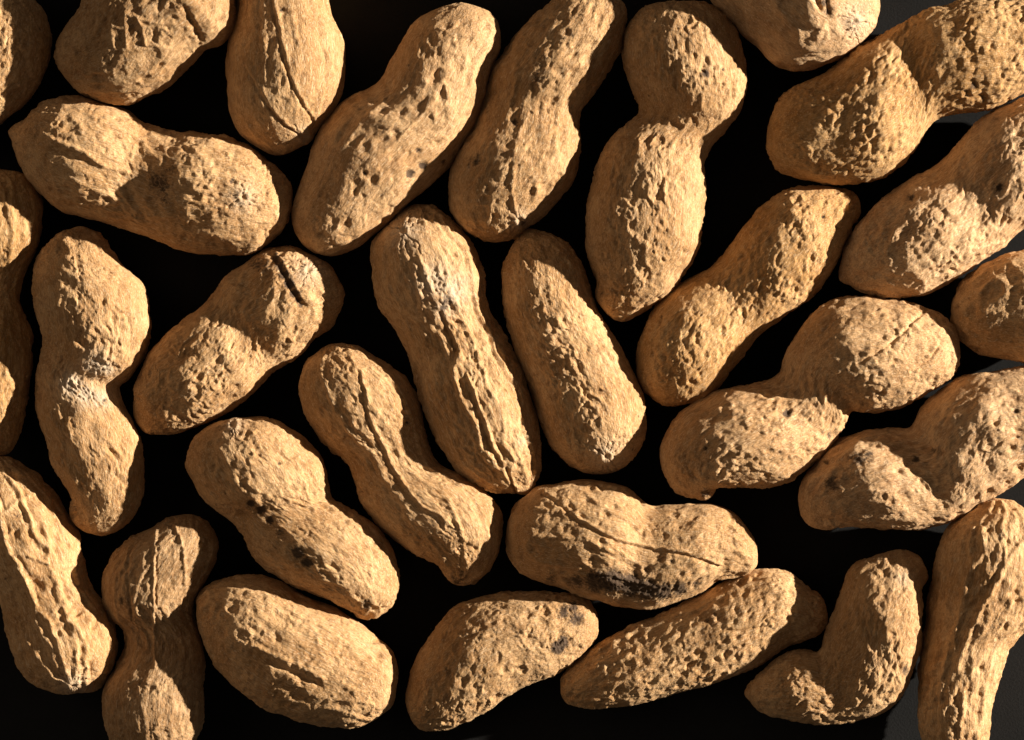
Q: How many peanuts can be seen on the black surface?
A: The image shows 29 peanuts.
